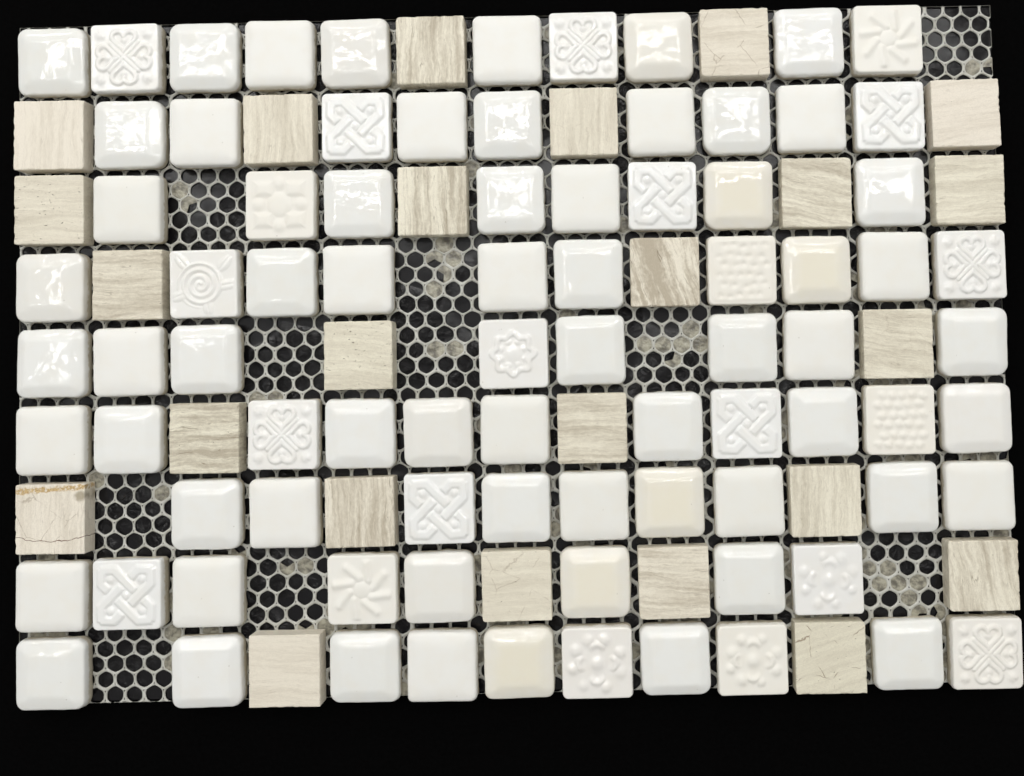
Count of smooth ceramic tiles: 62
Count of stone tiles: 24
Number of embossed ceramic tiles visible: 21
